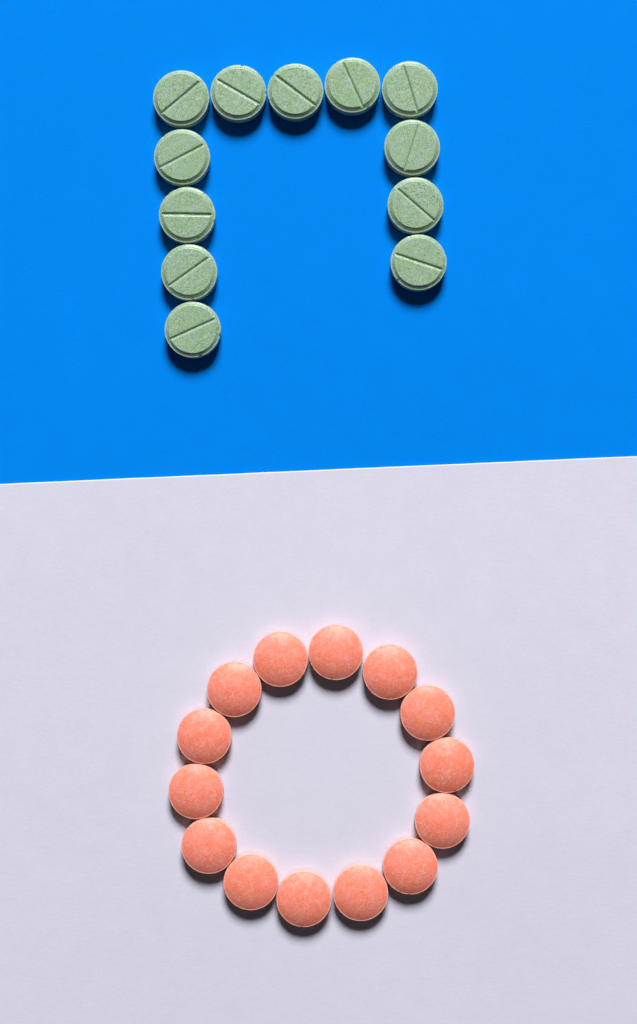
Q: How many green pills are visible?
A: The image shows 12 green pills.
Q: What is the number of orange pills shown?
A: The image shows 14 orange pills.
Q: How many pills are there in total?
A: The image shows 26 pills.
